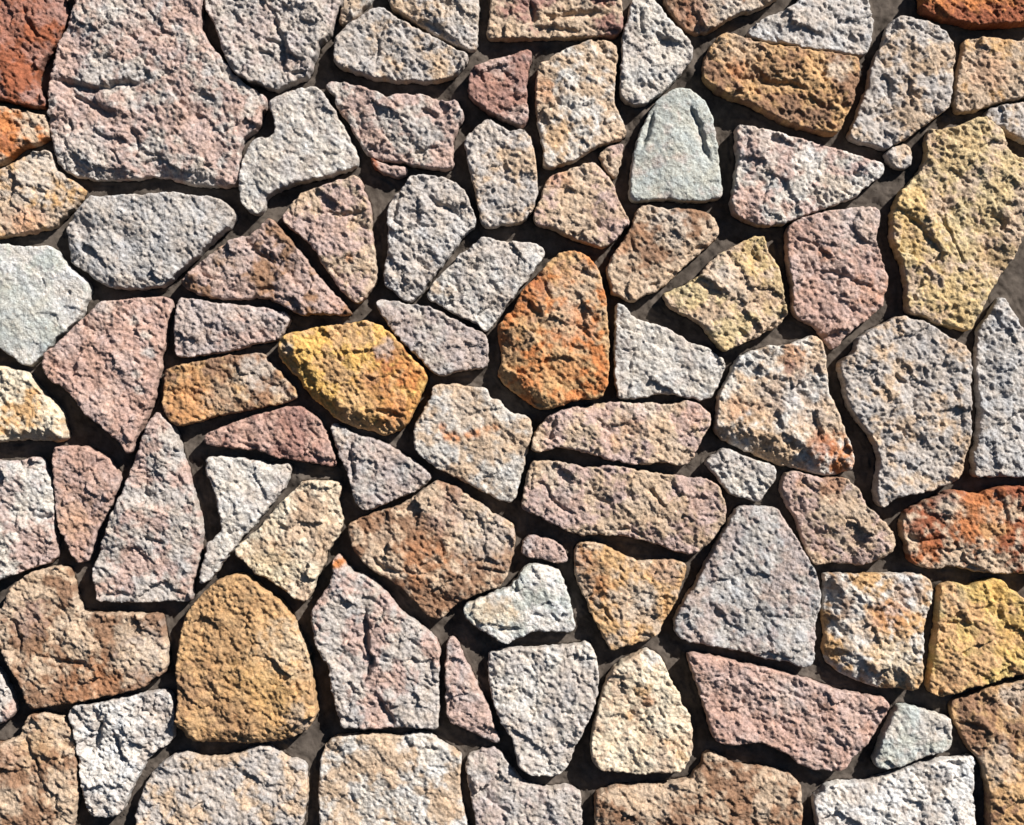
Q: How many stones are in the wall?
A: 86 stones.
